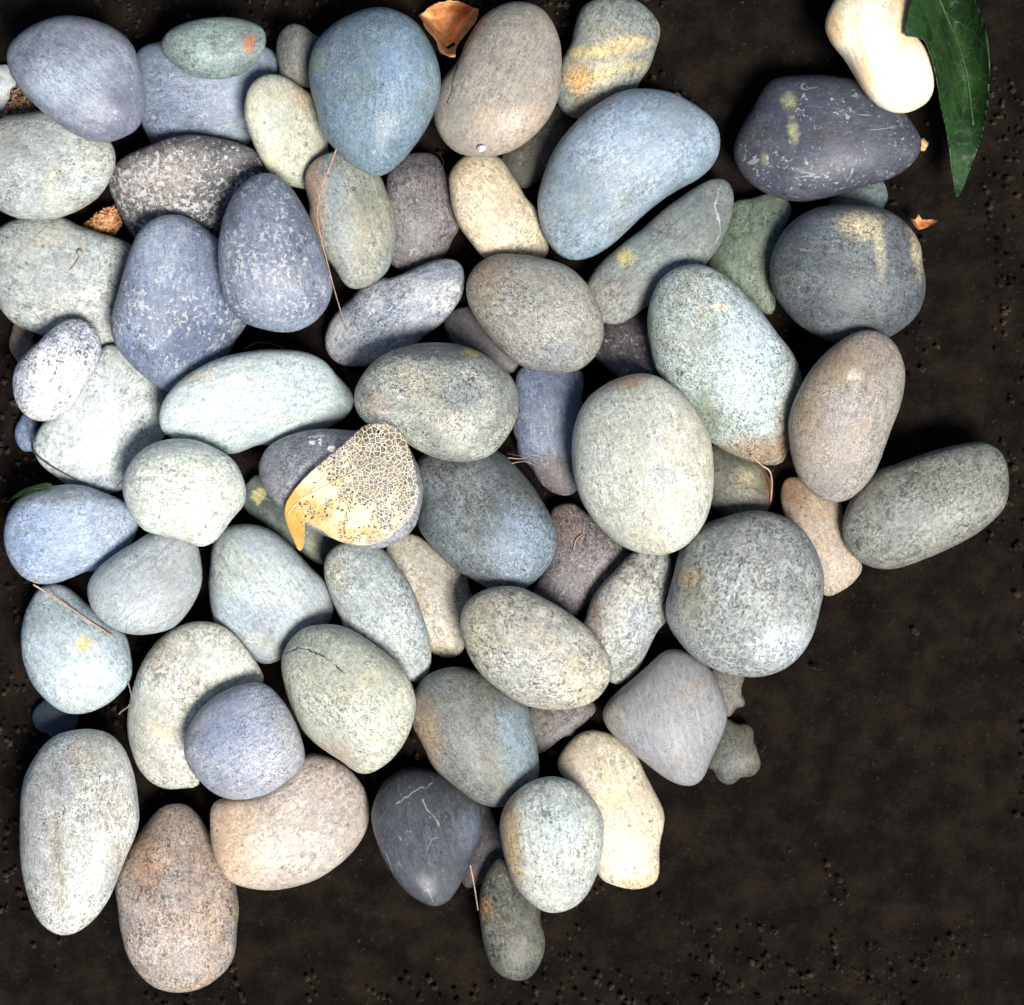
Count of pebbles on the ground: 73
